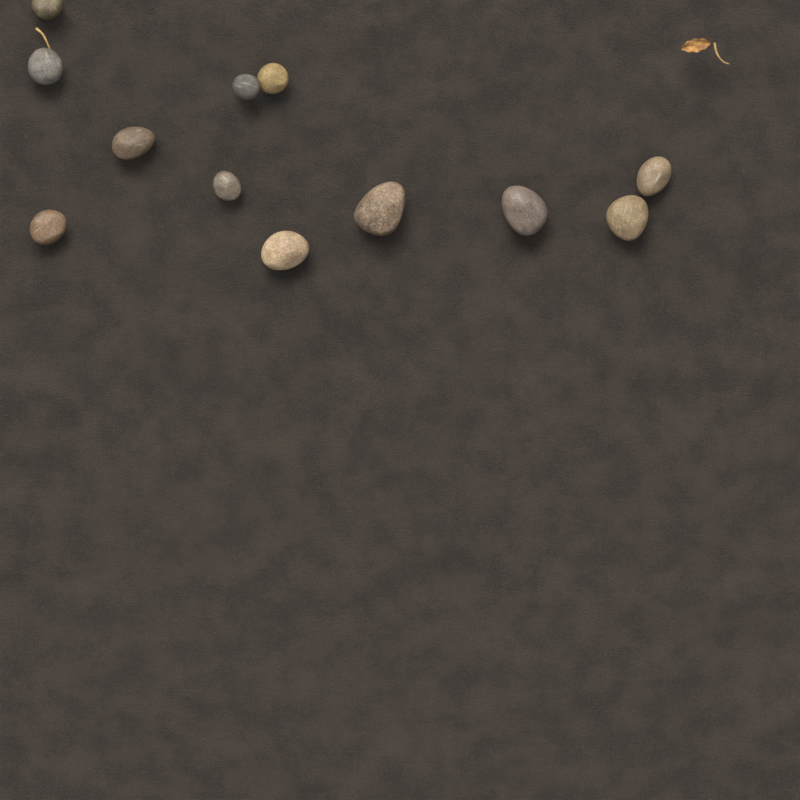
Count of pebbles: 12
